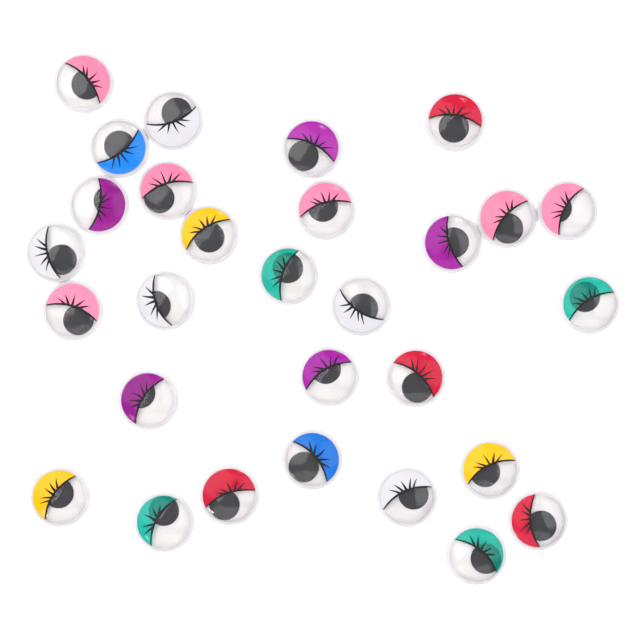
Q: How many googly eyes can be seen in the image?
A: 29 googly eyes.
